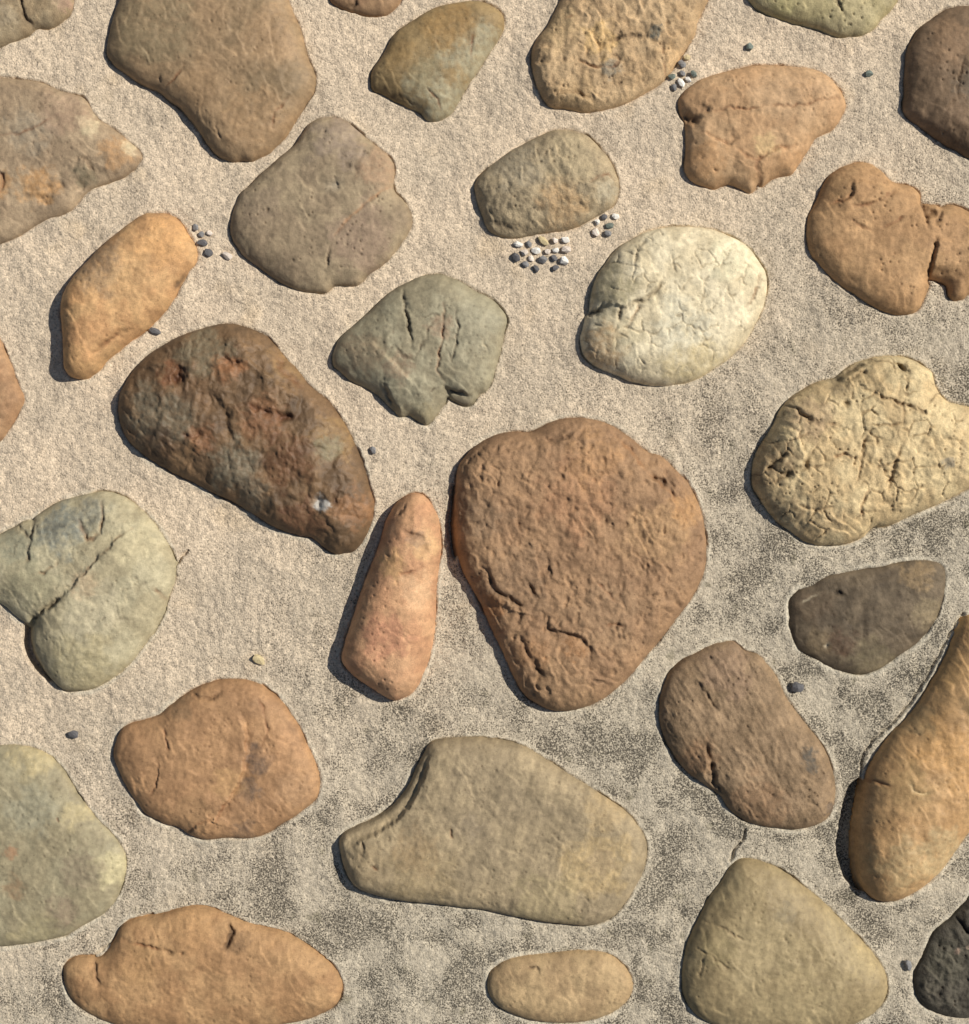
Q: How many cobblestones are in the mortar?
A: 31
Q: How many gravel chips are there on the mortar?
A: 46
